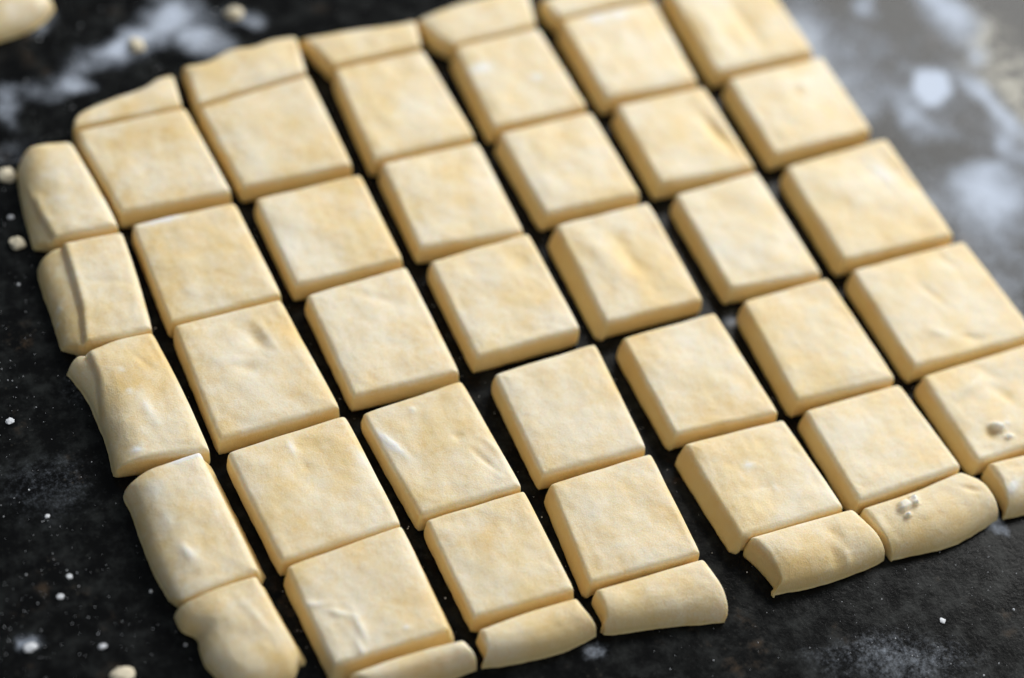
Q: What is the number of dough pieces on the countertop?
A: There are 47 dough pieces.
